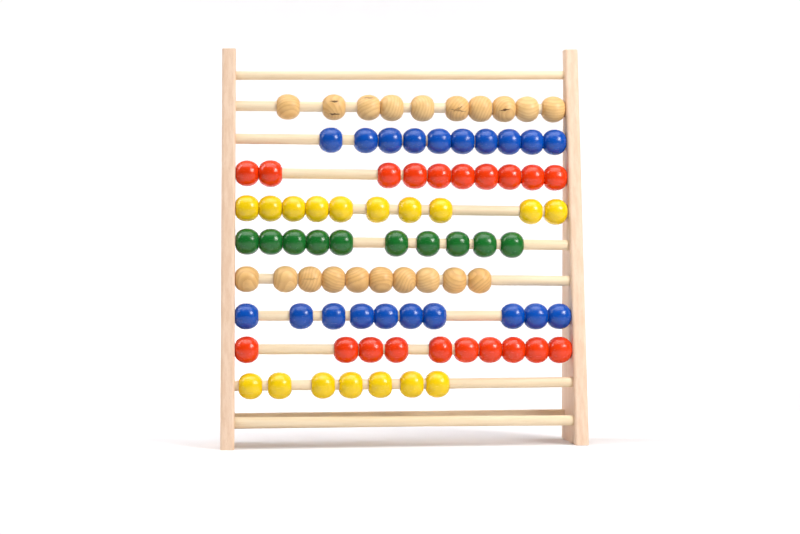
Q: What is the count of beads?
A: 87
